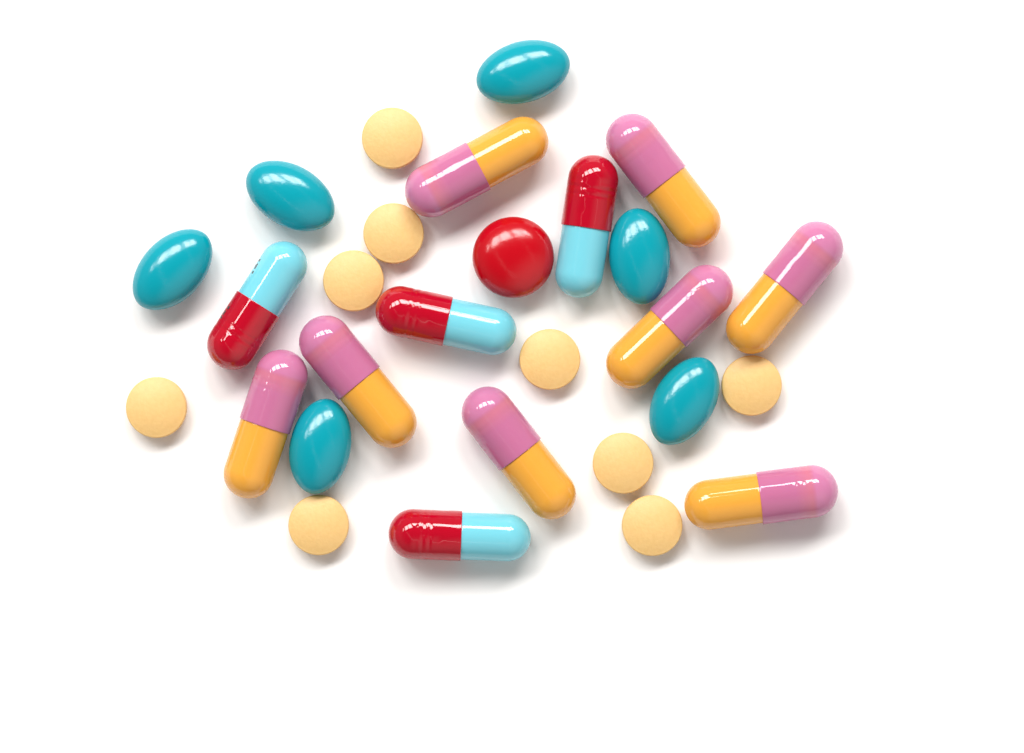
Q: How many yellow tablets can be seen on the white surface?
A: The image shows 9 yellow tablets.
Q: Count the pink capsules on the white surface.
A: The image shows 8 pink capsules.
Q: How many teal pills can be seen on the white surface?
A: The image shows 6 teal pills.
